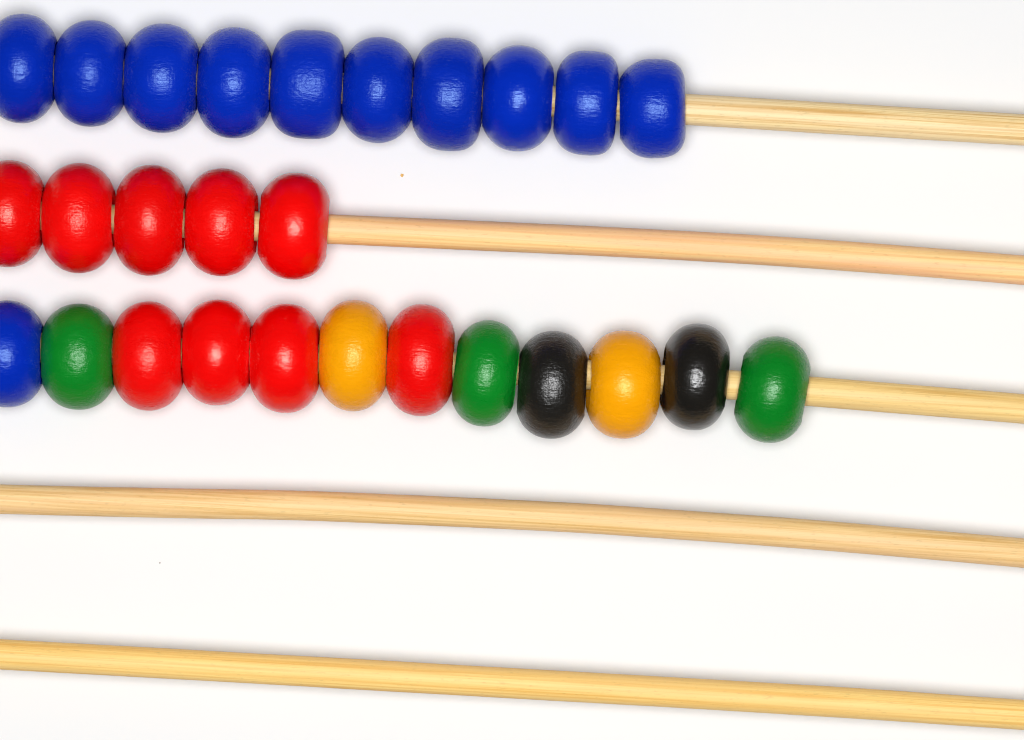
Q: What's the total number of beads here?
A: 27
